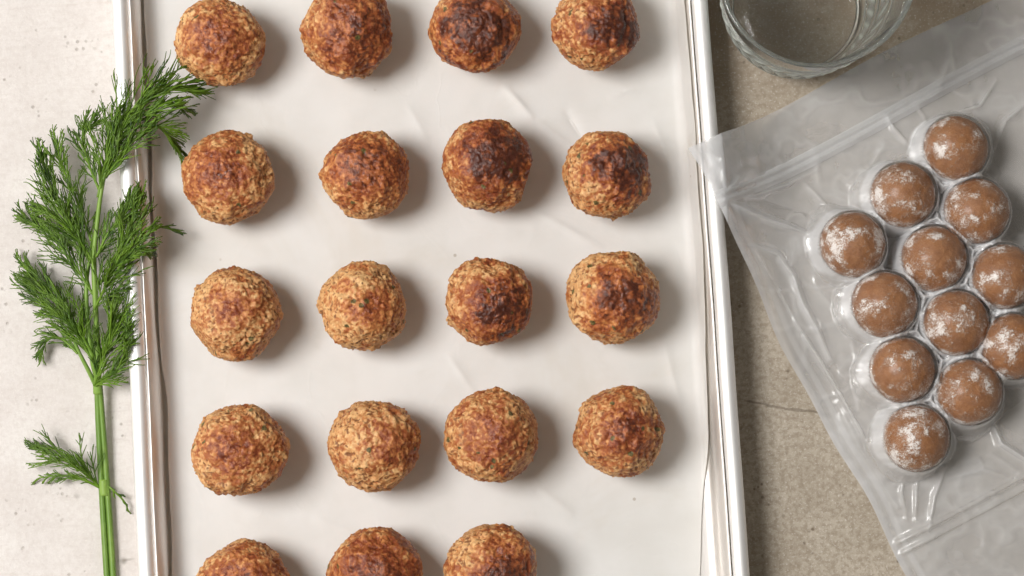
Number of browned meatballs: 19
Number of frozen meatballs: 12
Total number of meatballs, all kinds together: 31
